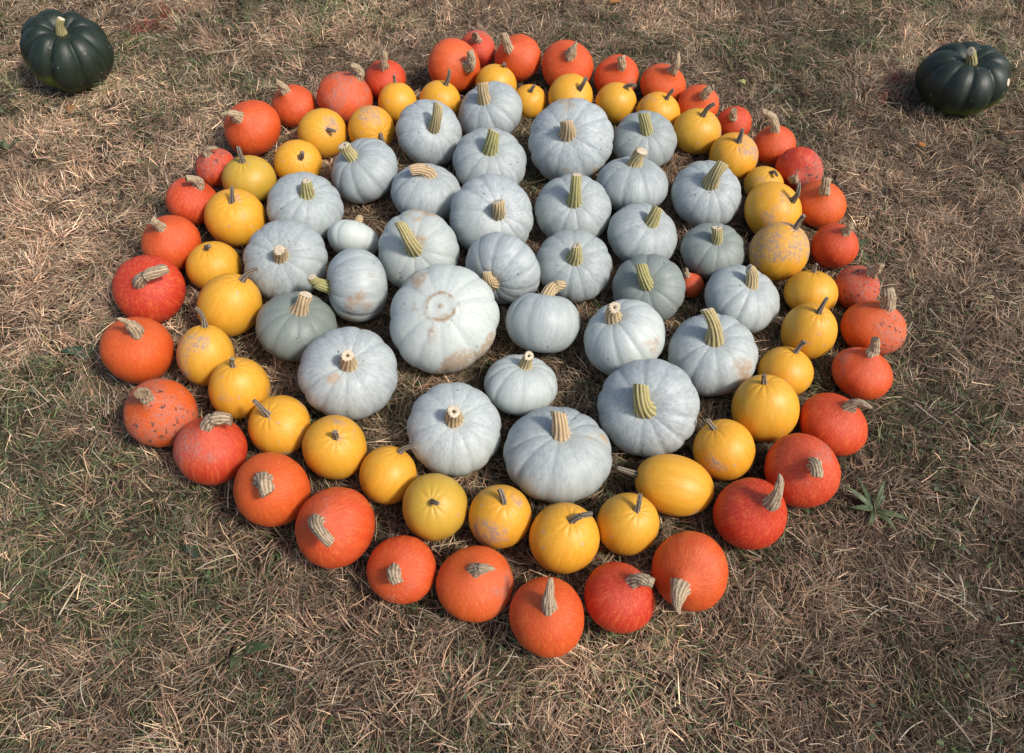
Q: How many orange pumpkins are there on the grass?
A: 37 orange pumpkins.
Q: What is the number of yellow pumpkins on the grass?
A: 34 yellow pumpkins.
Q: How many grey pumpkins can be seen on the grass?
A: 32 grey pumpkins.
